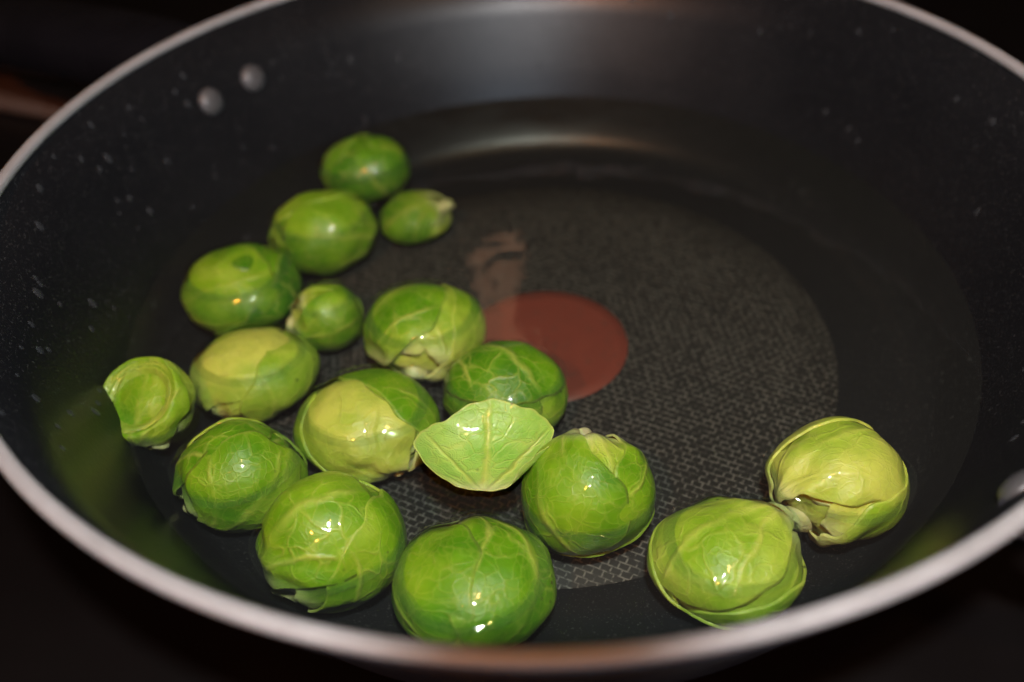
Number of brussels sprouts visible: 16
